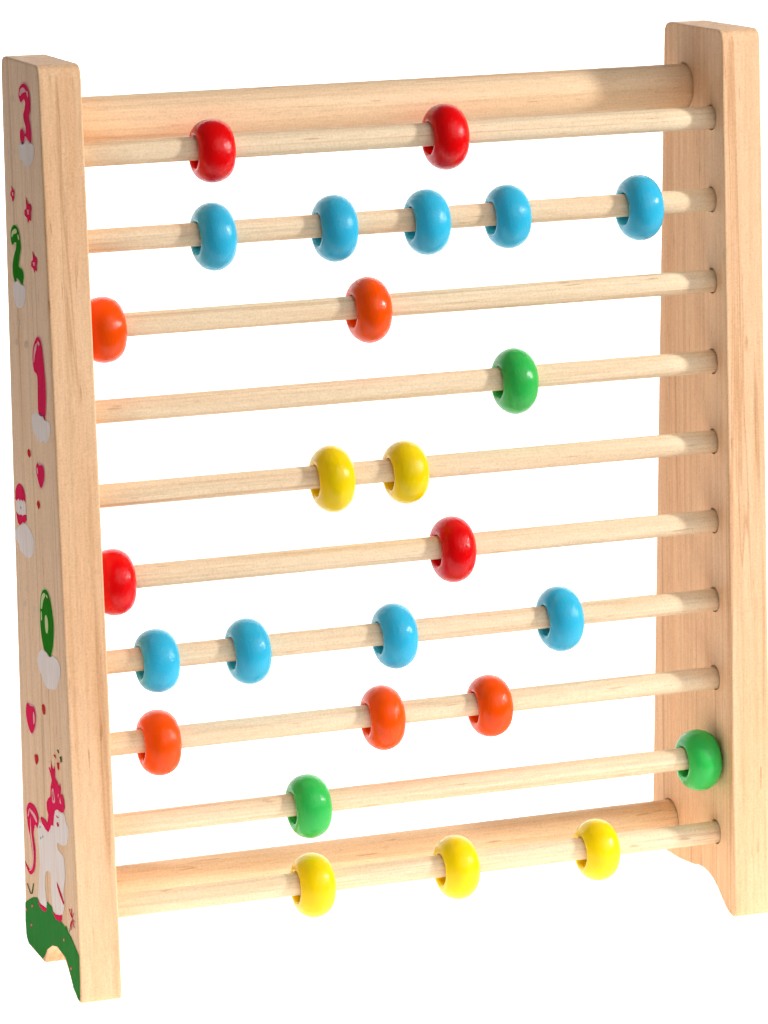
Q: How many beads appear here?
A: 26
